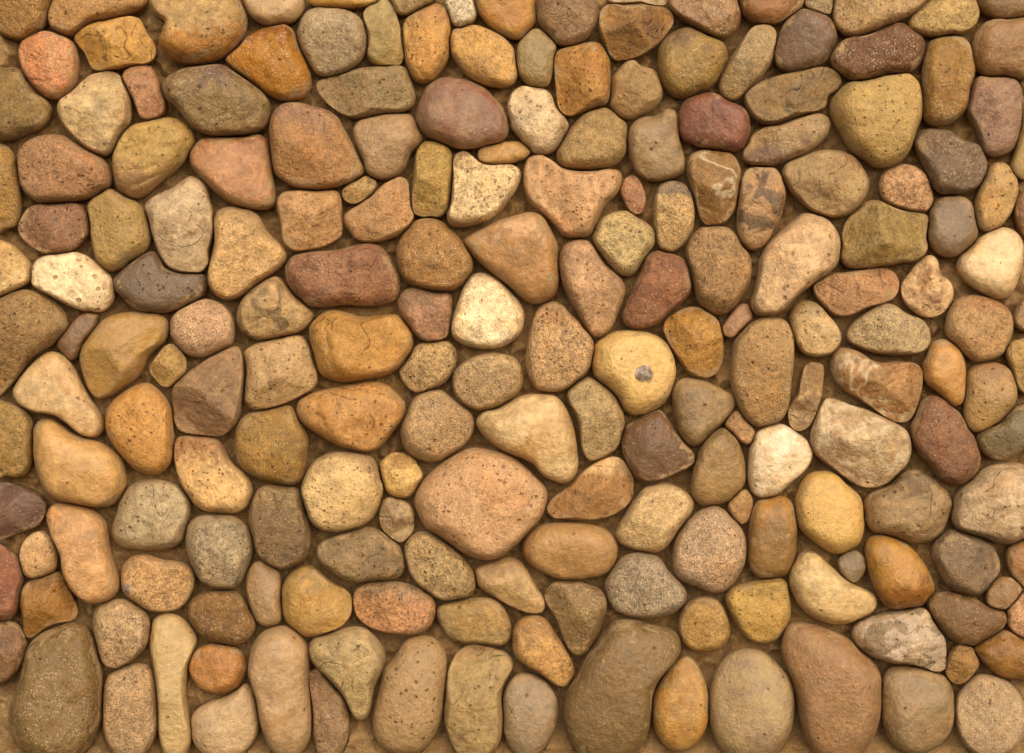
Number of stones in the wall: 200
